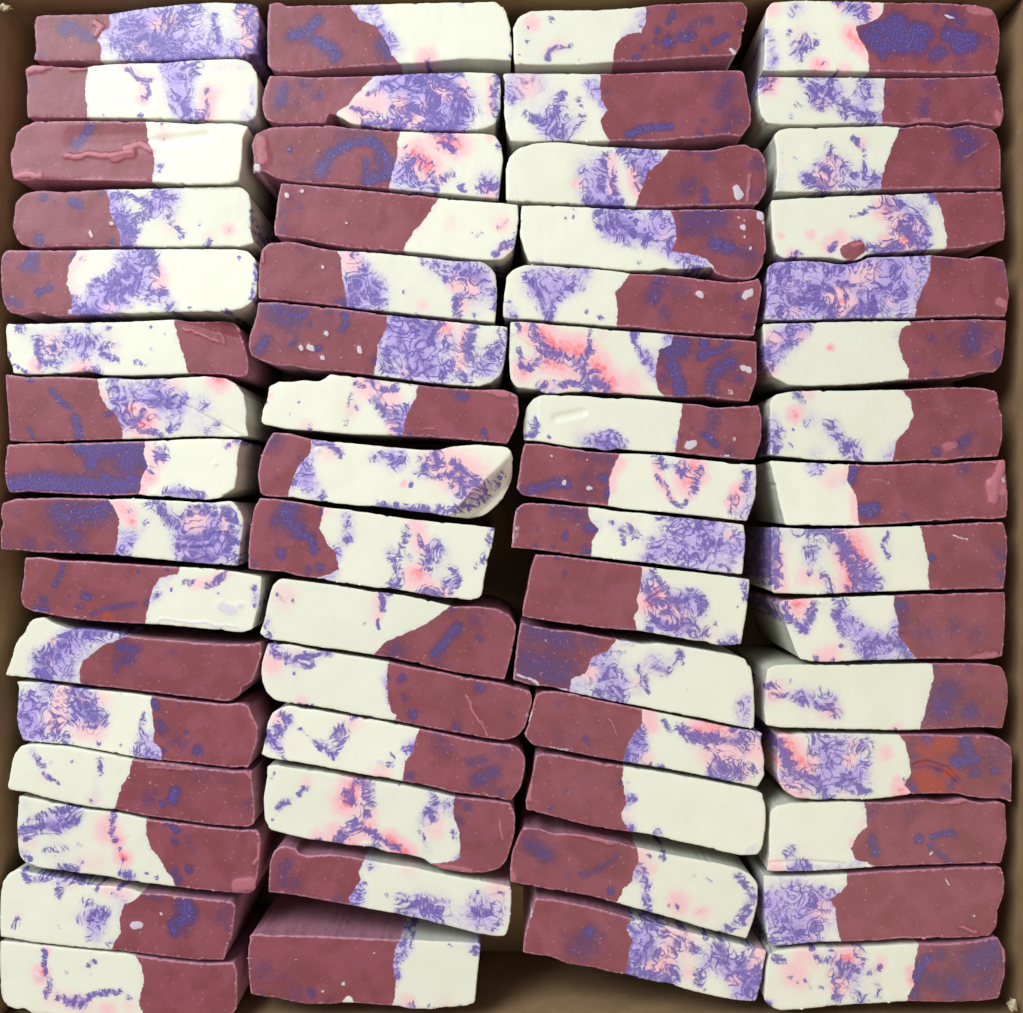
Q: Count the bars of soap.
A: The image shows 61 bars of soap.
